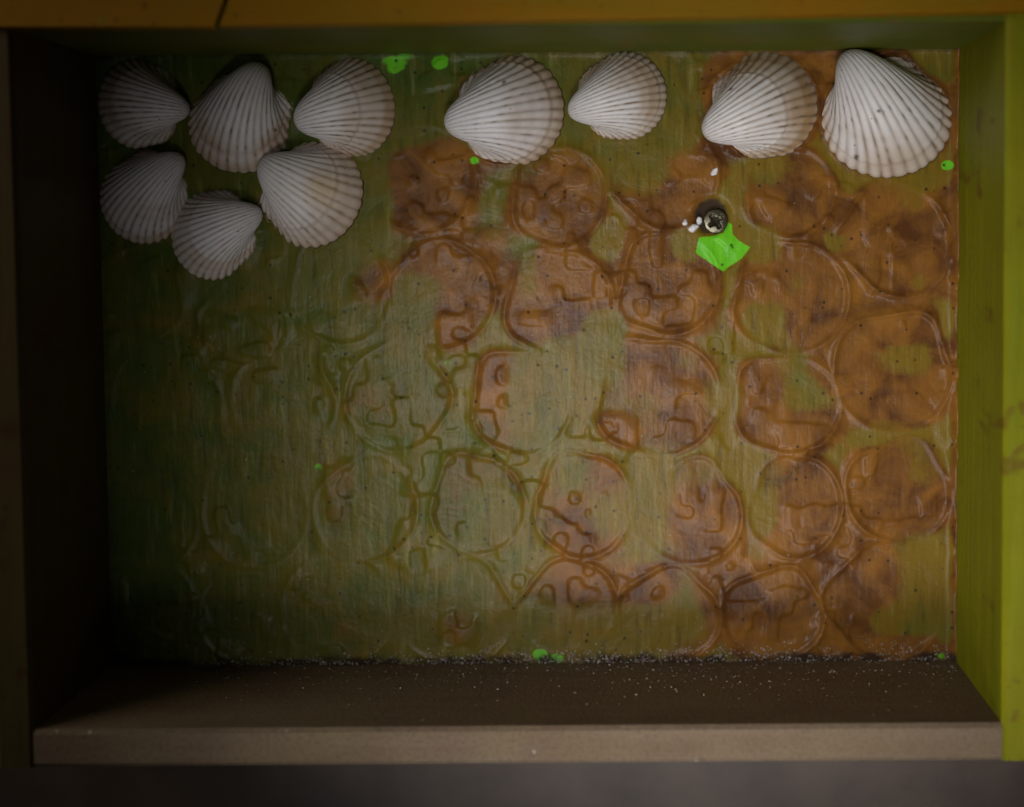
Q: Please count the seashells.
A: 10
